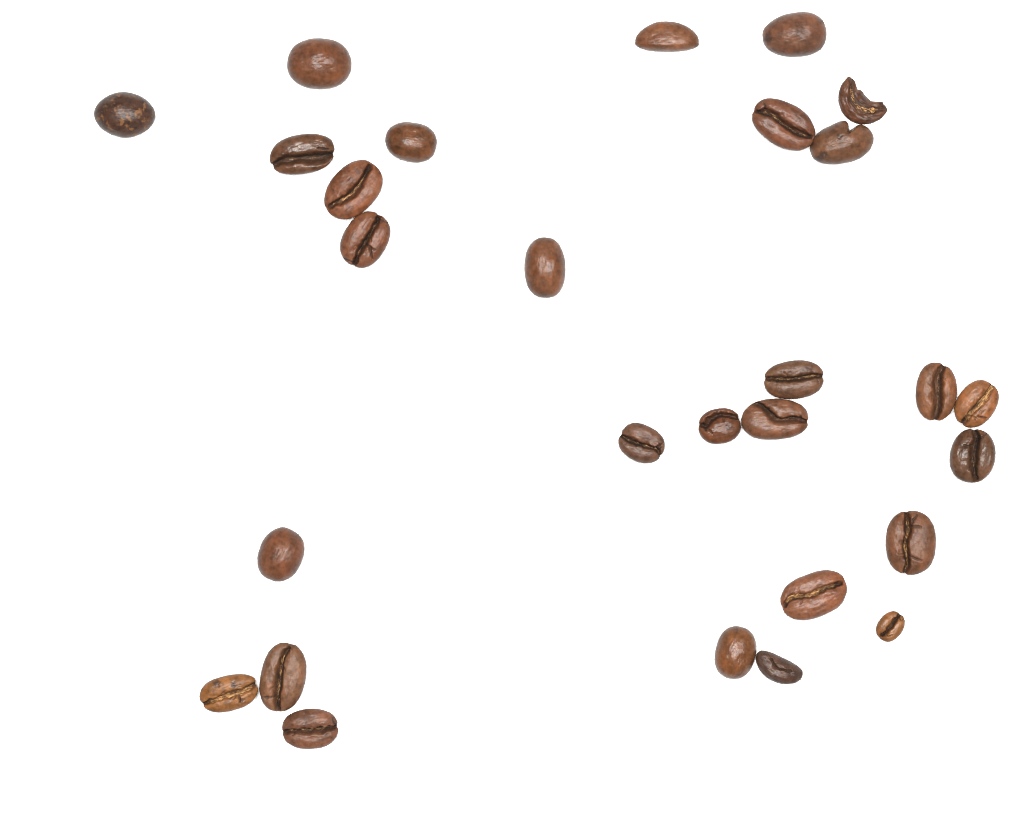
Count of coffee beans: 28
